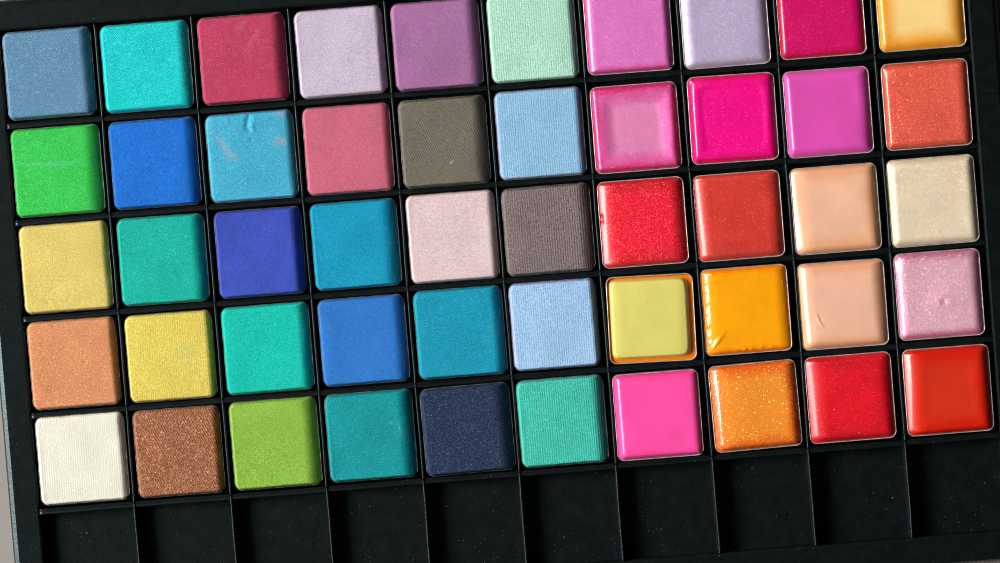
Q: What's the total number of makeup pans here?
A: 50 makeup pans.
